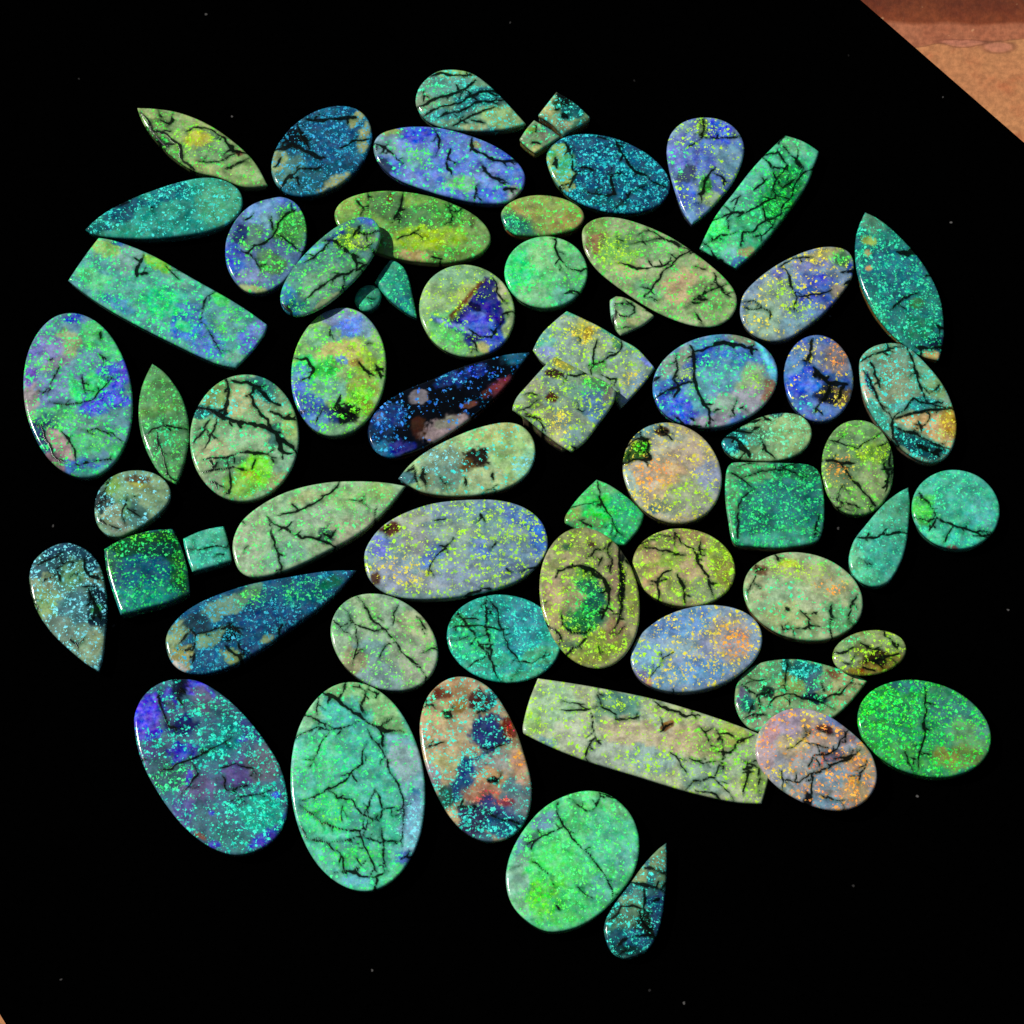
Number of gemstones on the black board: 64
